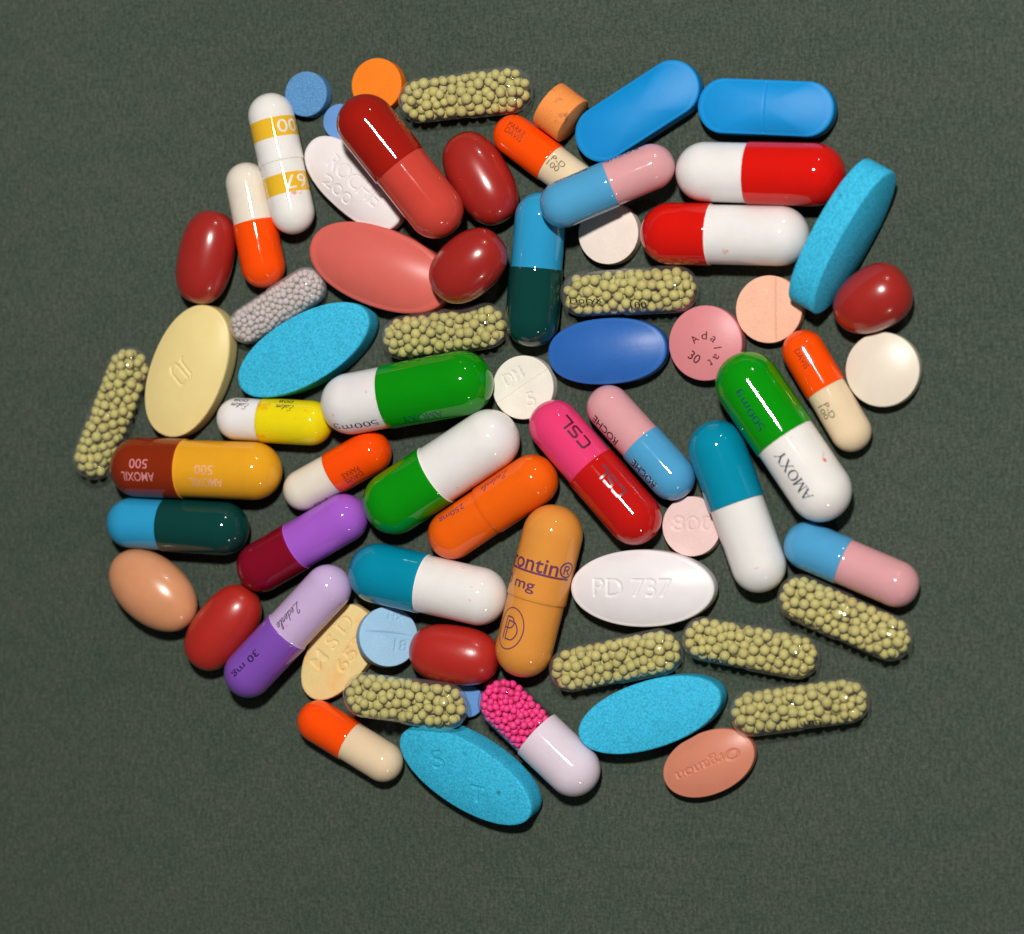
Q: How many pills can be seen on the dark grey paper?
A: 69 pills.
